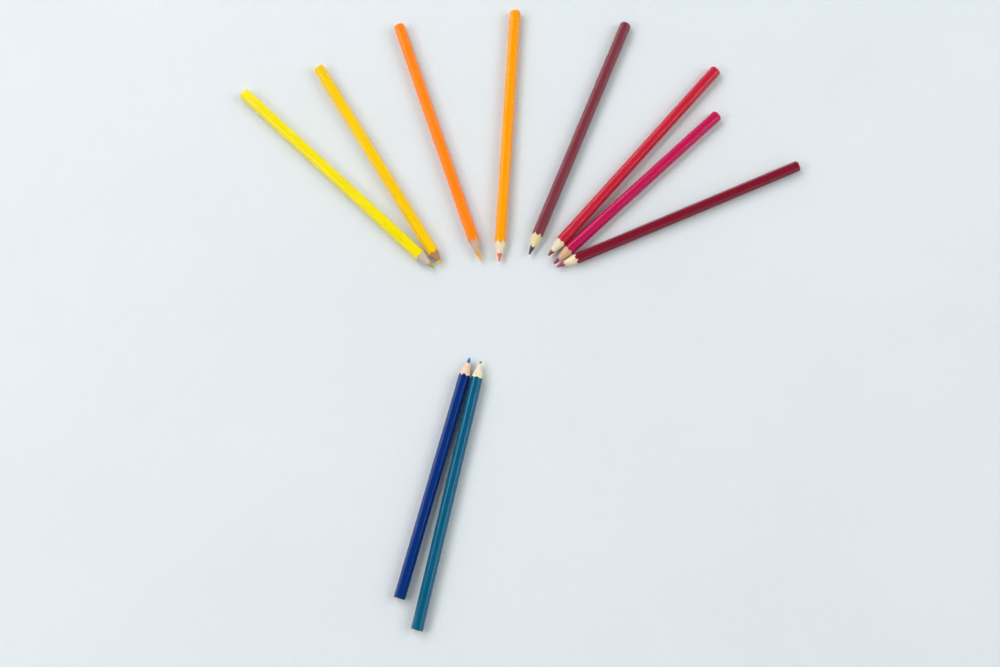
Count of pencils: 10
